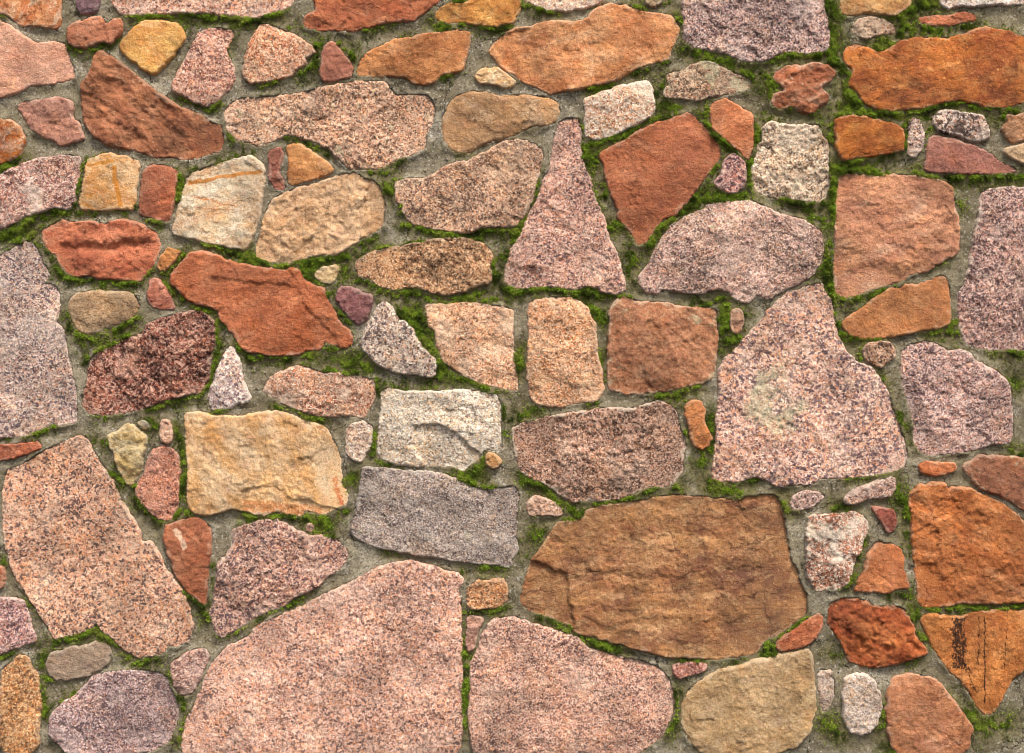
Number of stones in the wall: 117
